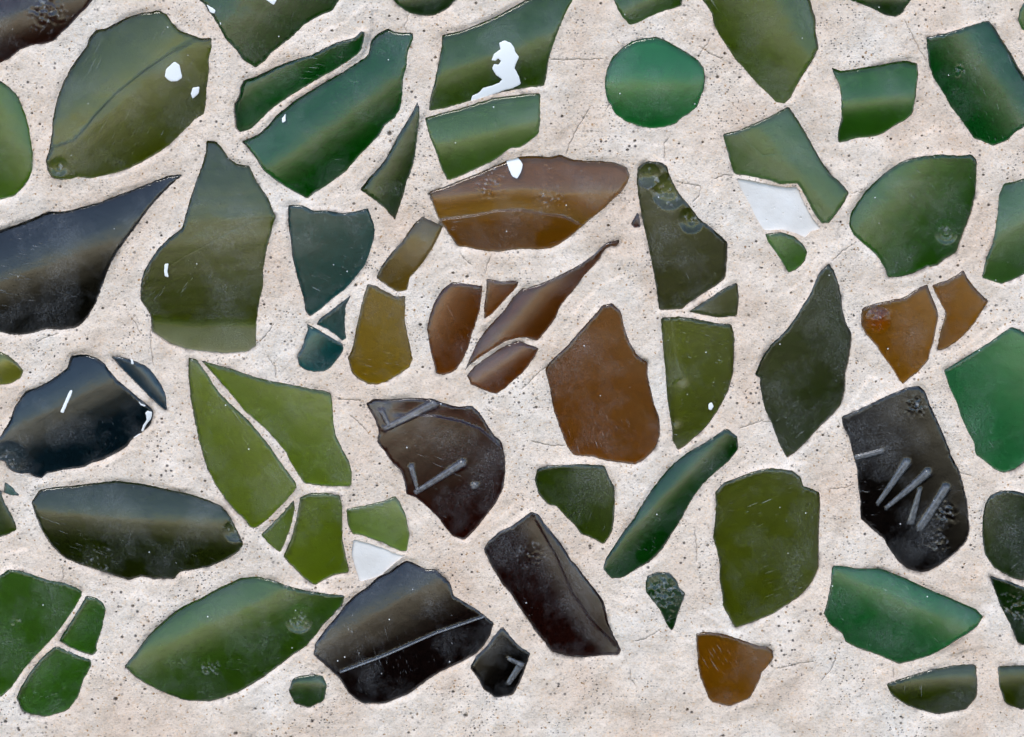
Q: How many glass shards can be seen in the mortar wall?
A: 73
